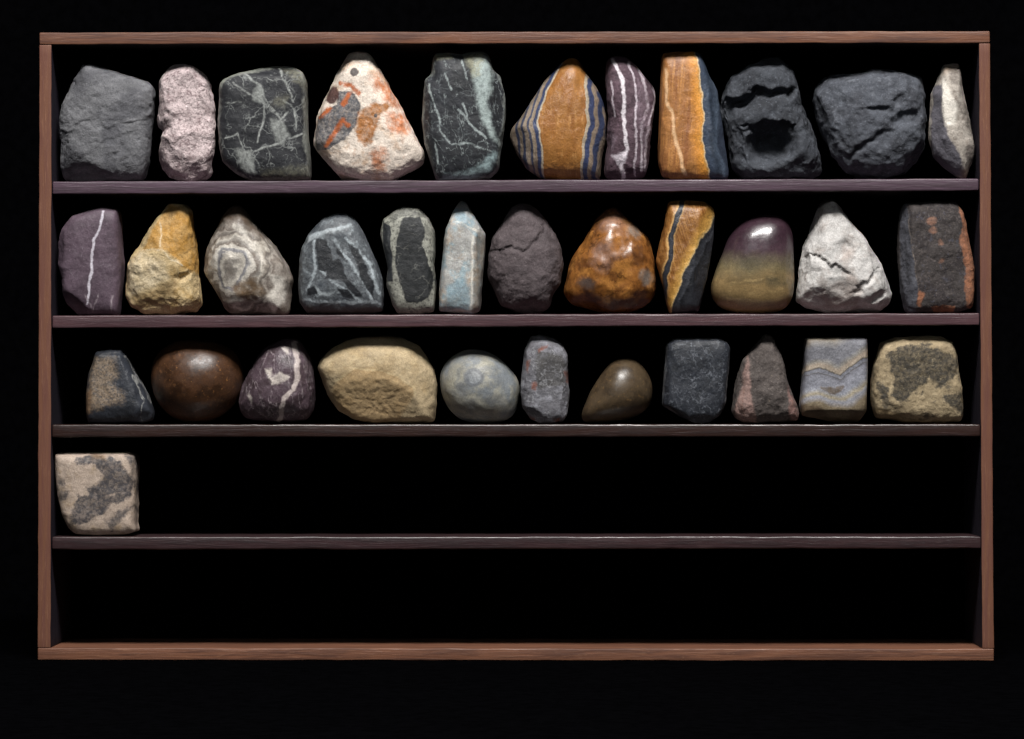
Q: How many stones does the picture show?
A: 35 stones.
